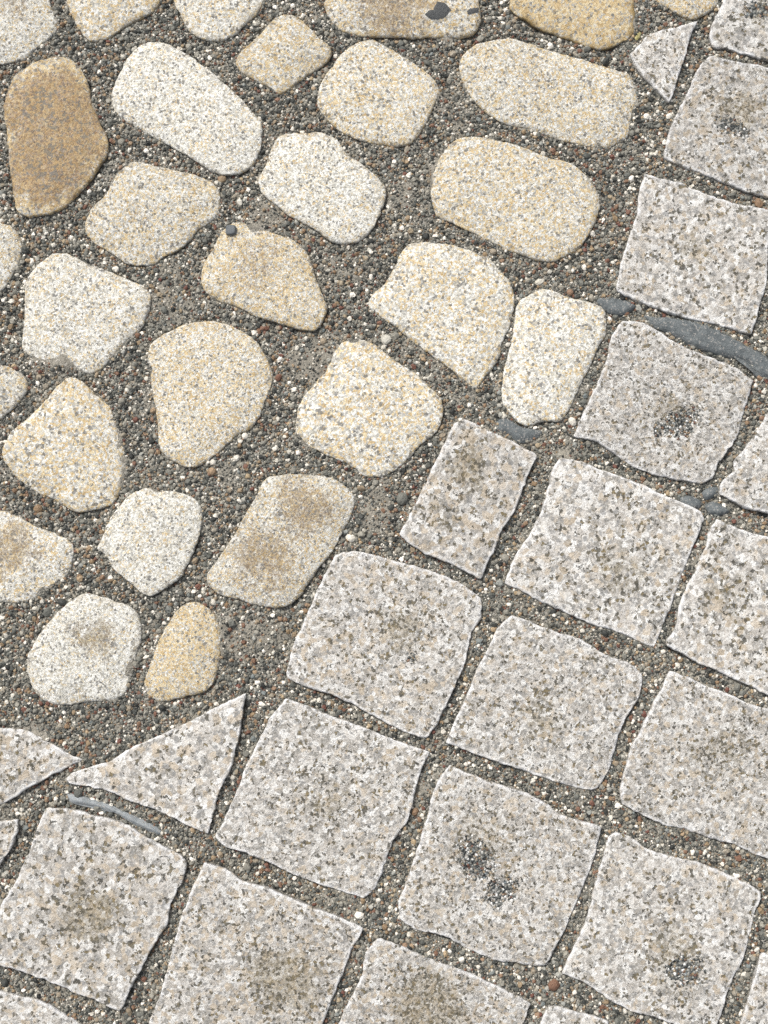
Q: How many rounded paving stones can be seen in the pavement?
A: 28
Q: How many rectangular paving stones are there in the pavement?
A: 21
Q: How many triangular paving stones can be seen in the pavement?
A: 3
